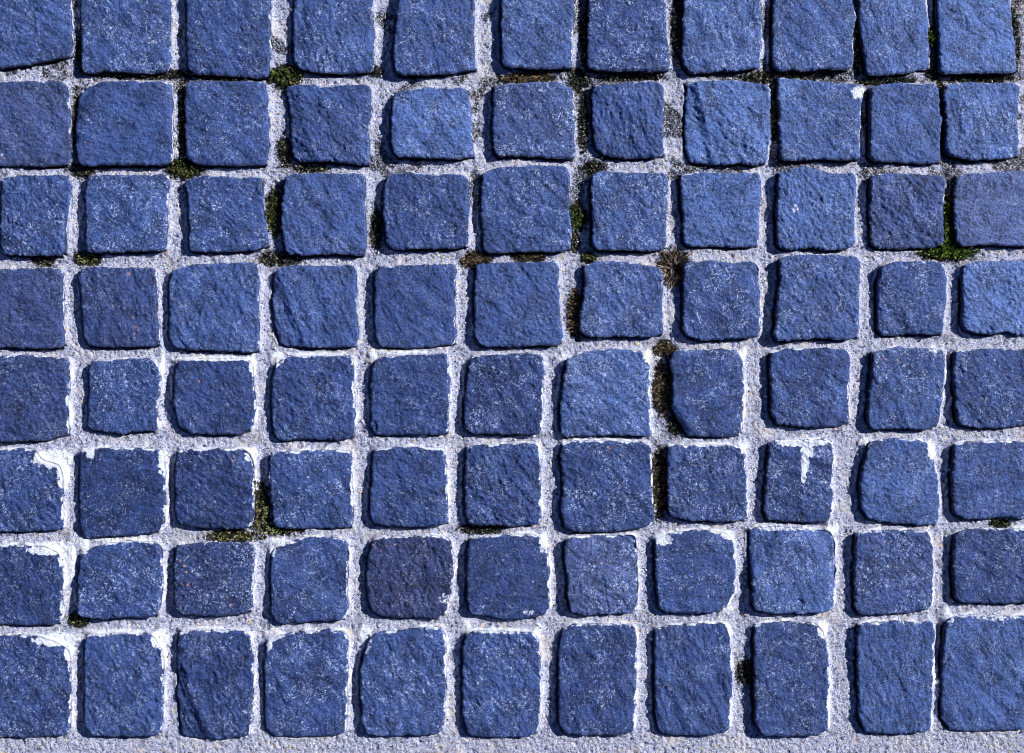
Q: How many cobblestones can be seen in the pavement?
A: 88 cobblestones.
